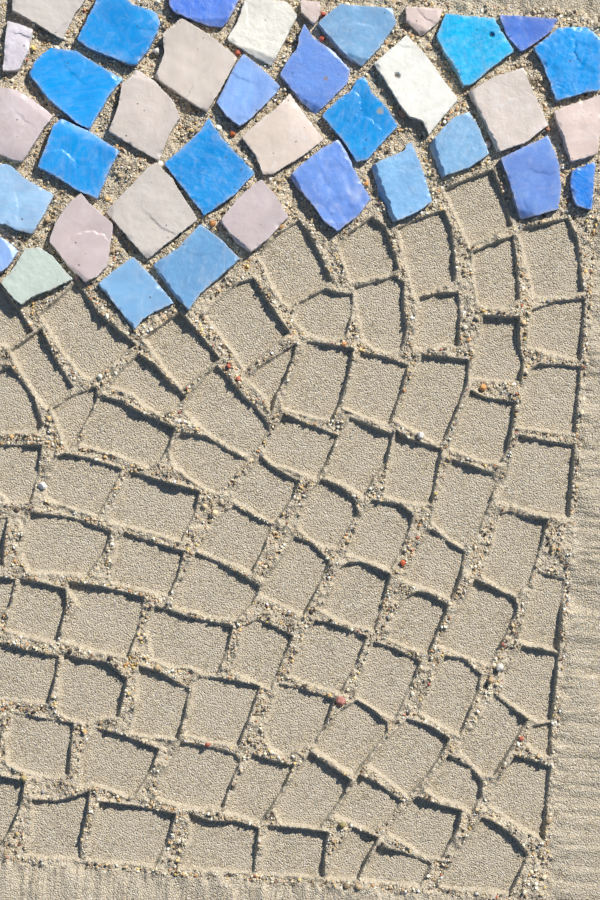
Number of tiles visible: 37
